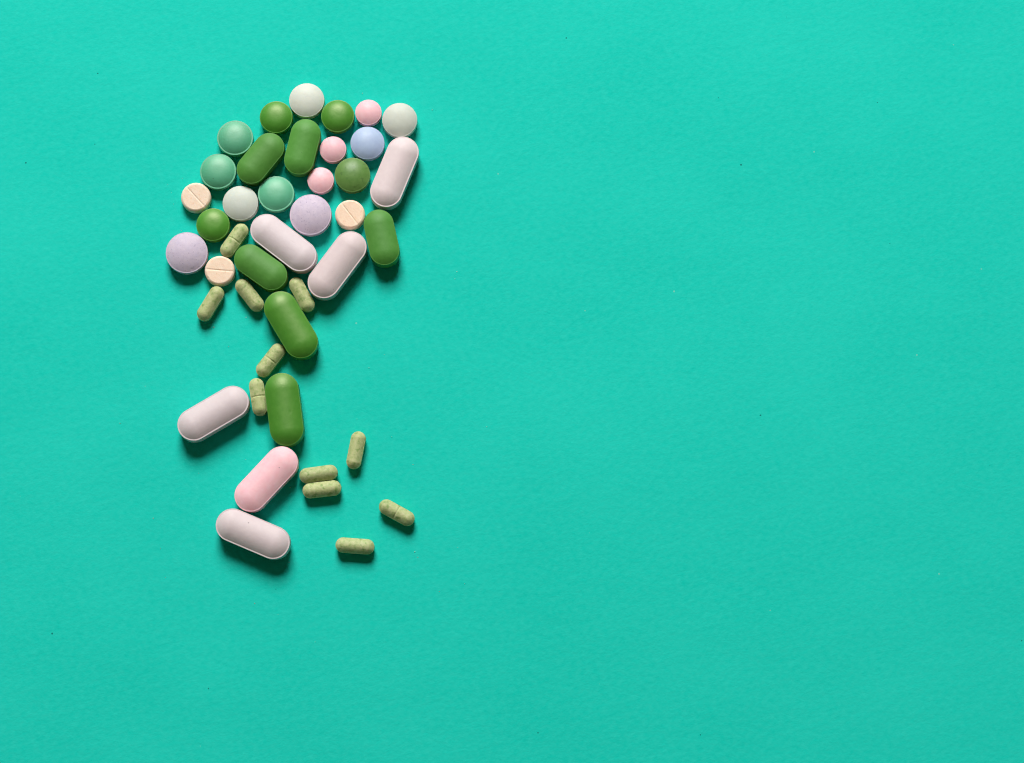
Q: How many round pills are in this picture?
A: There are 19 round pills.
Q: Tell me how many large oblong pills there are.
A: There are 12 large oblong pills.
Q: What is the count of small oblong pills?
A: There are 11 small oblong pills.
